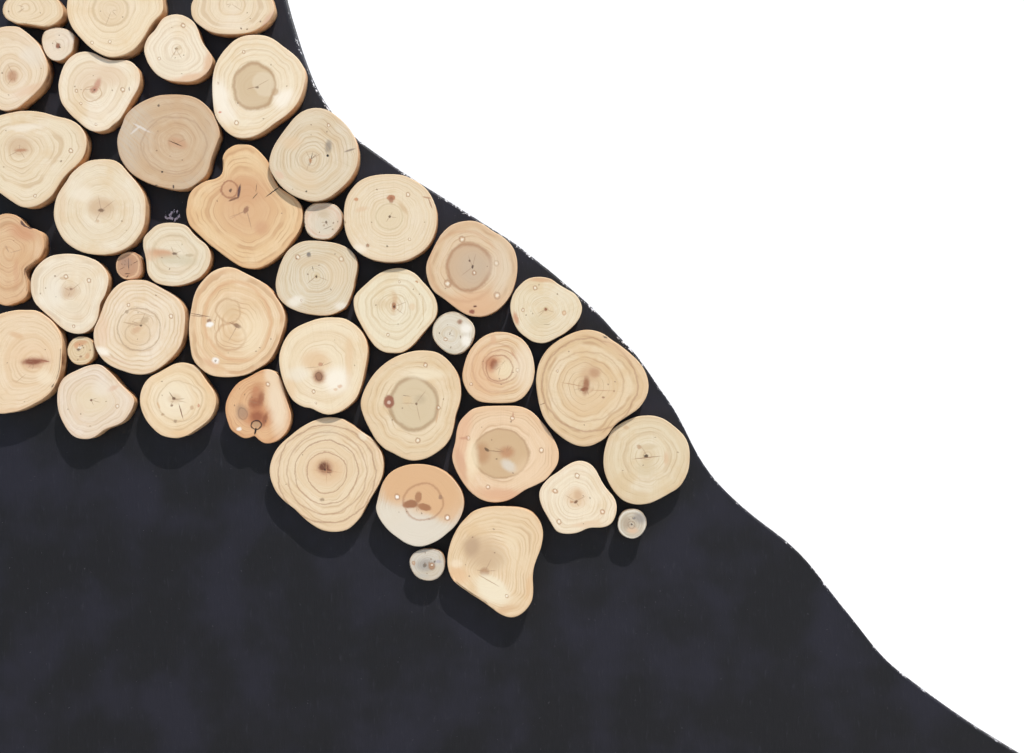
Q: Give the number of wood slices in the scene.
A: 43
